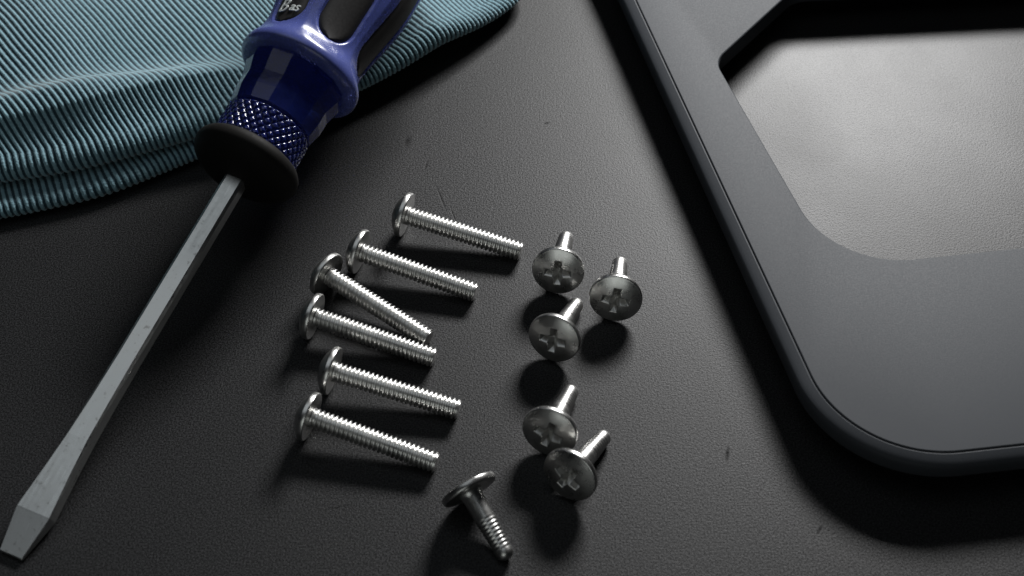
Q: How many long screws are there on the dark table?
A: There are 6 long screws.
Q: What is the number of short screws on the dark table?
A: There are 6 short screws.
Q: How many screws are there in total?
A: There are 12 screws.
